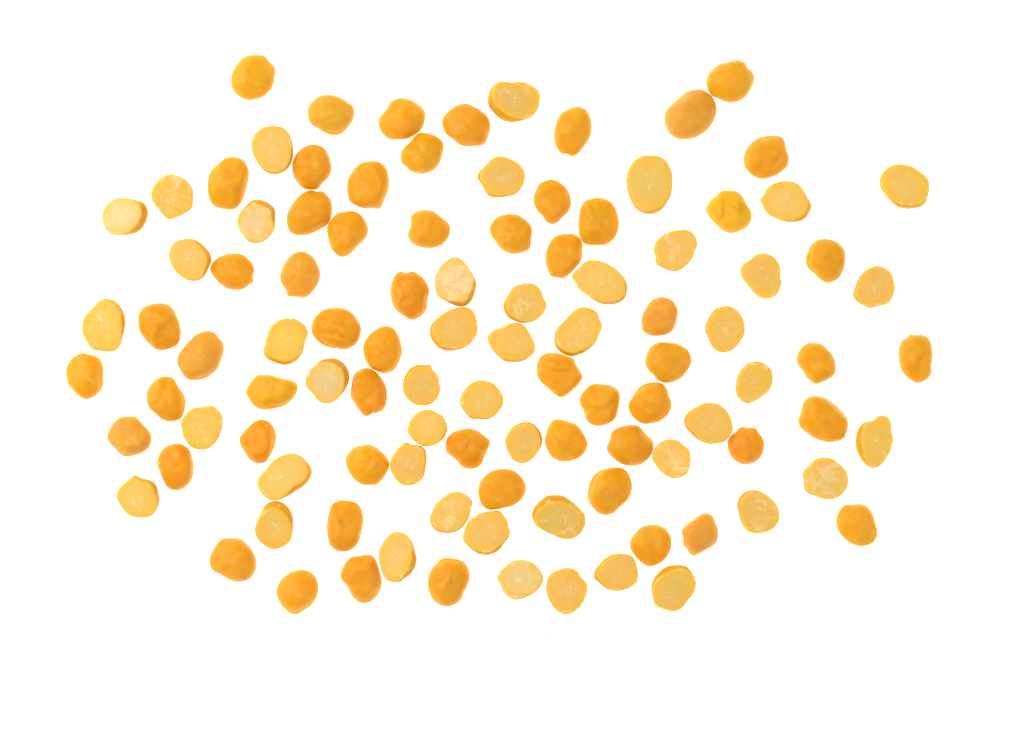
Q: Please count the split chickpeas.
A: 104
